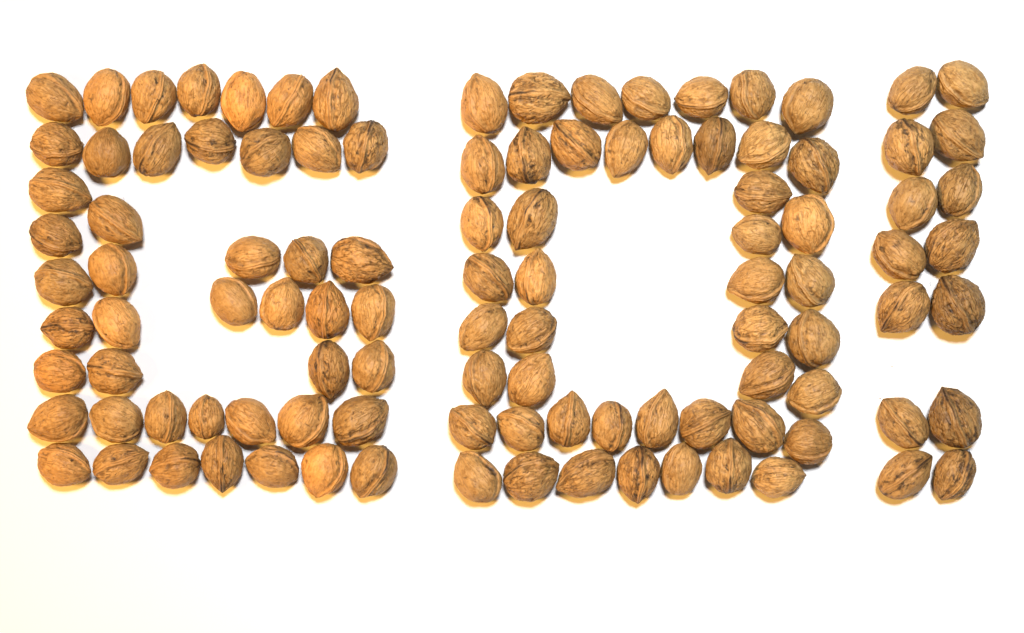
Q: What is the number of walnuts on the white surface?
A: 107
